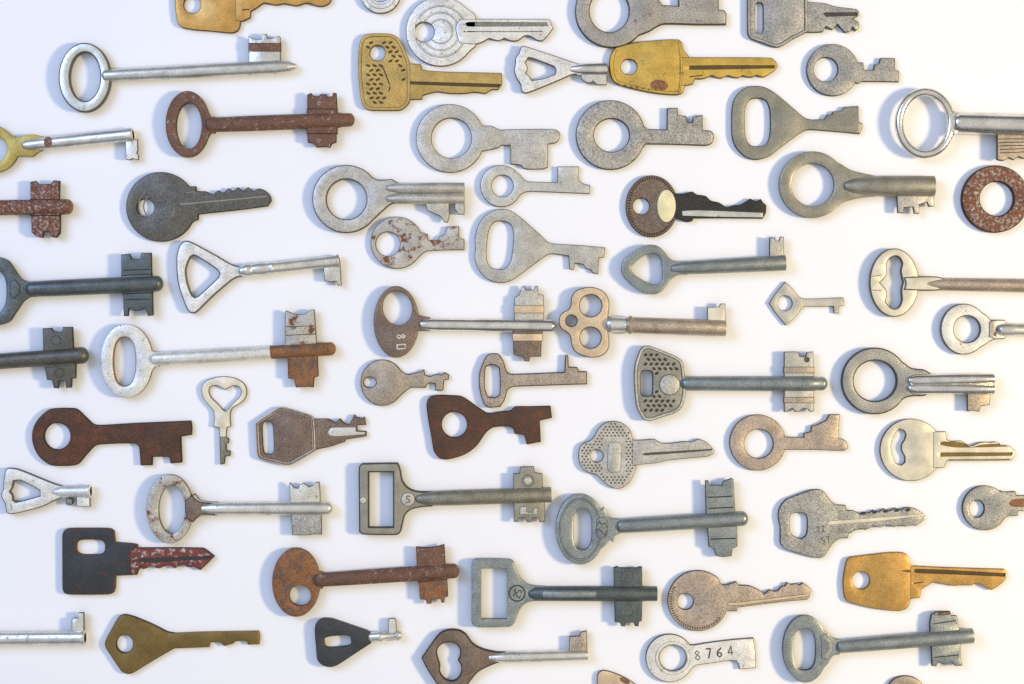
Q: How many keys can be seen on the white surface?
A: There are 65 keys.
